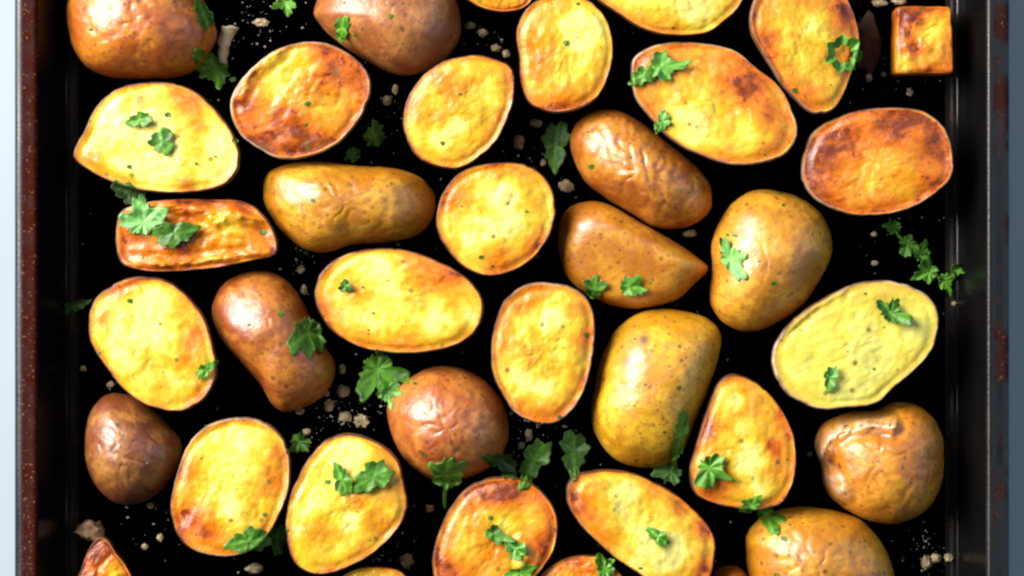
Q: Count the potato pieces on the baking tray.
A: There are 37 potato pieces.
